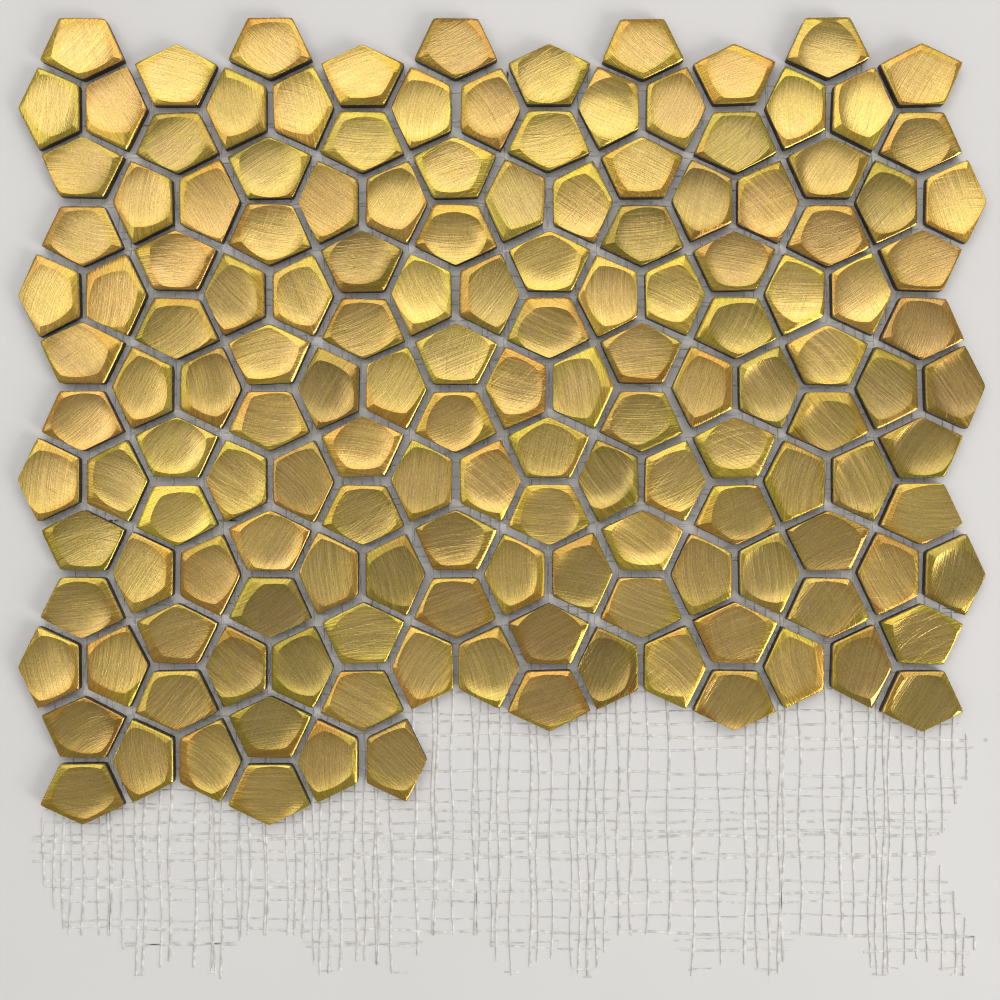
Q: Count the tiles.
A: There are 153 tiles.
